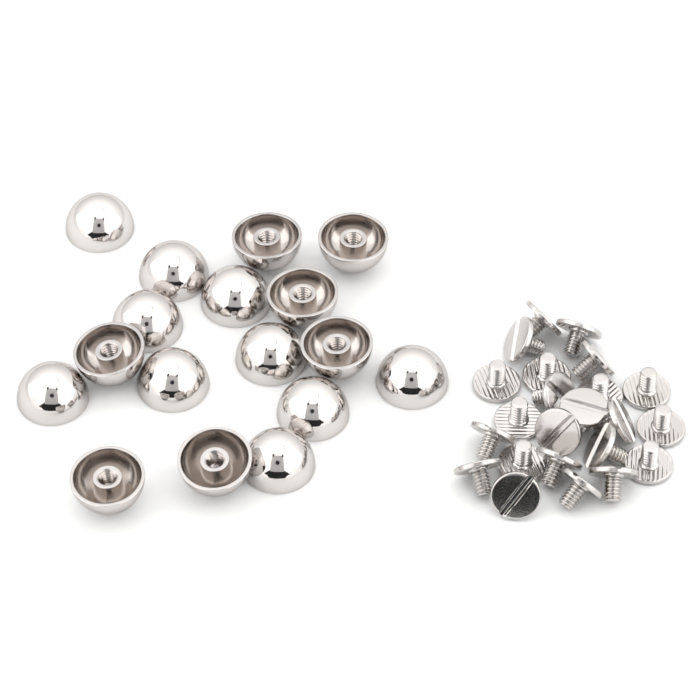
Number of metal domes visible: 17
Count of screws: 23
